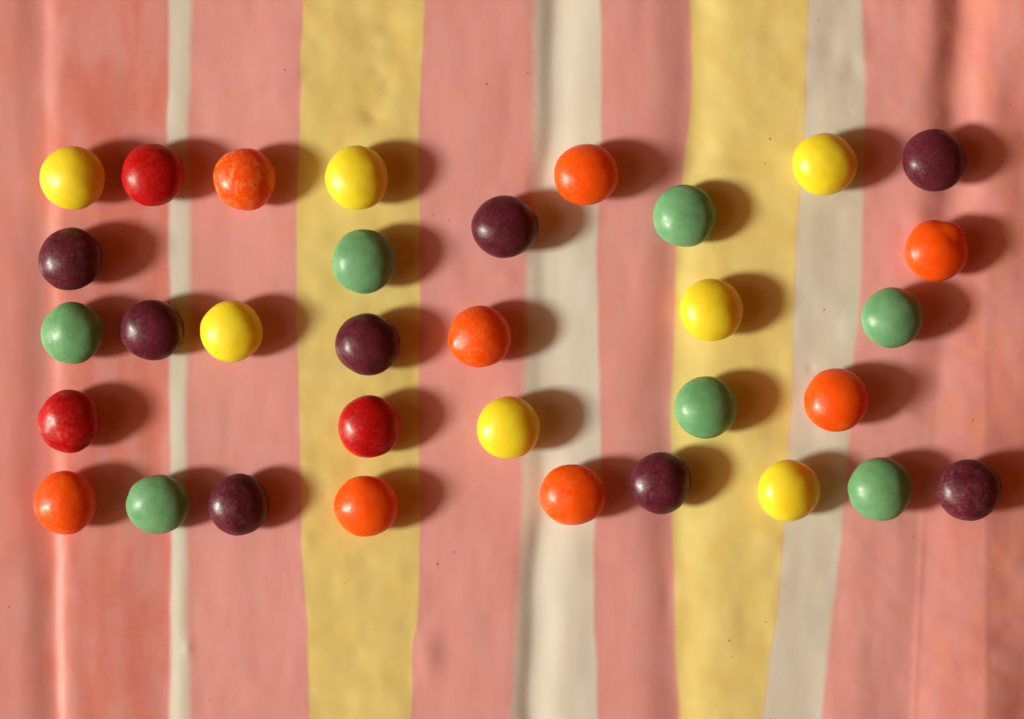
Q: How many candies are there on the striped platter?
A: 33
